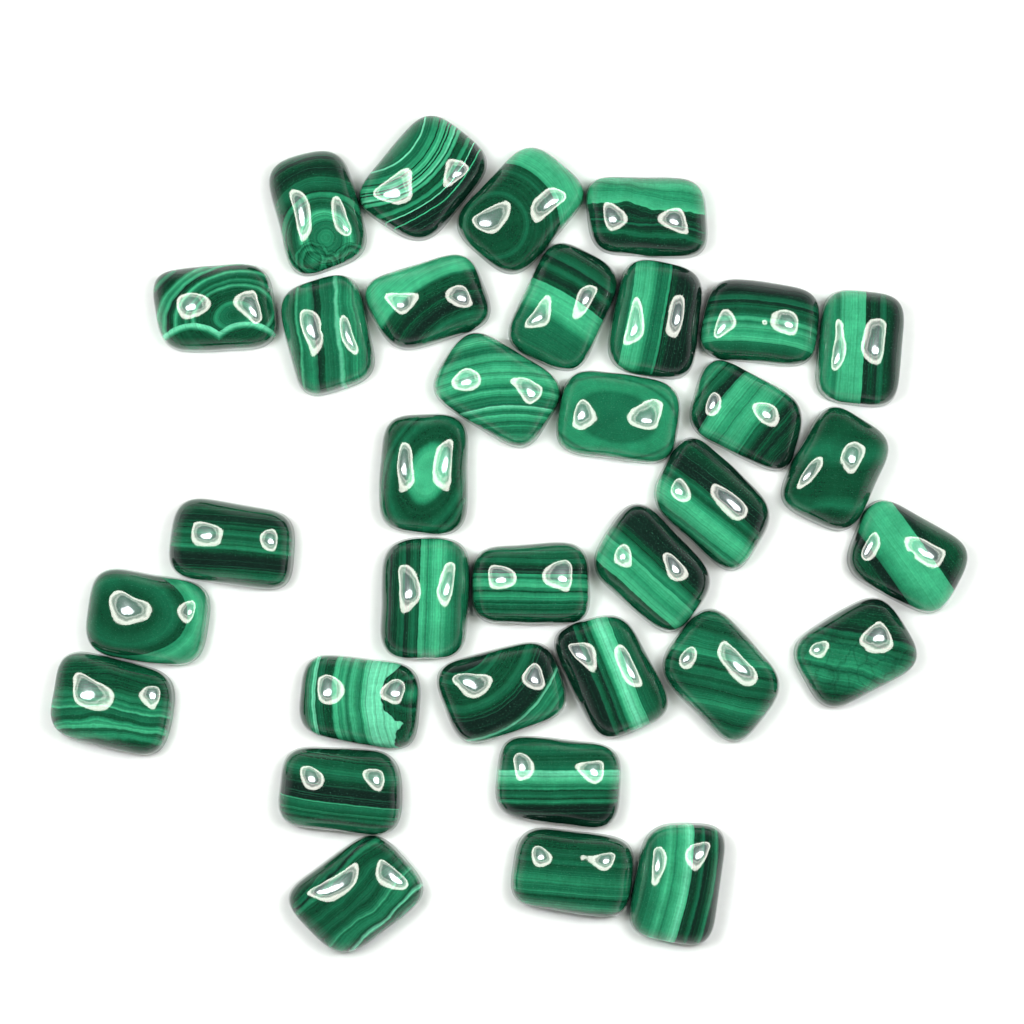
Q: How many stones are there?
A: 34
